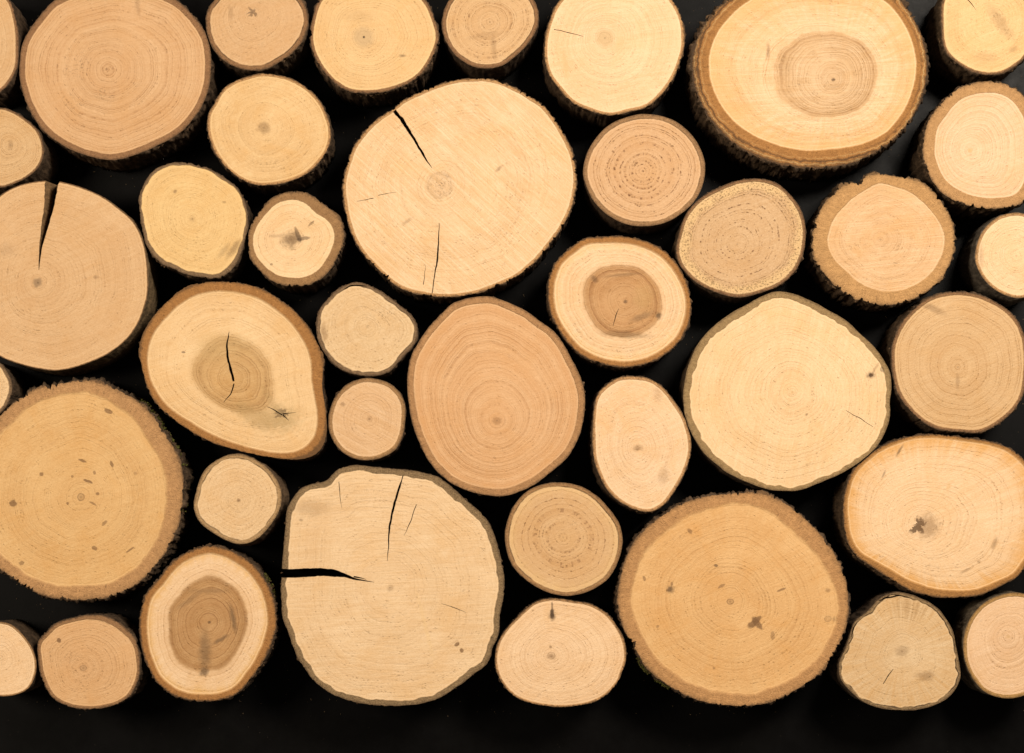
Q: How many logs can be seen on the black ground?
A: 40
